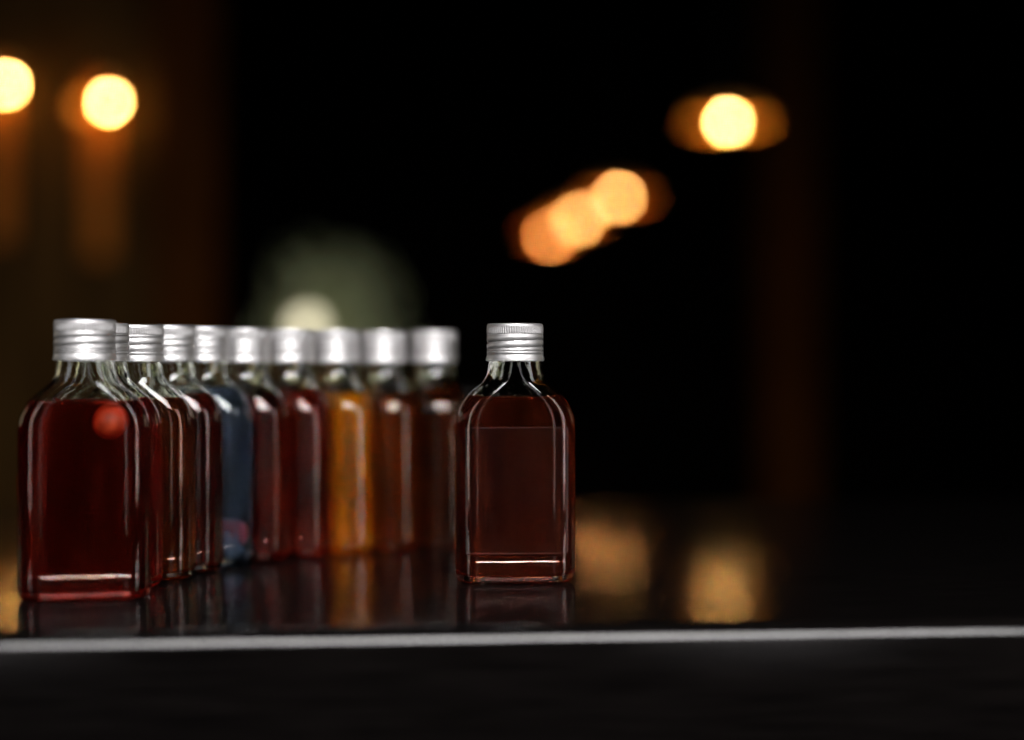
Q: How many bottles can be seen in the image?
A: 11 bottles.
